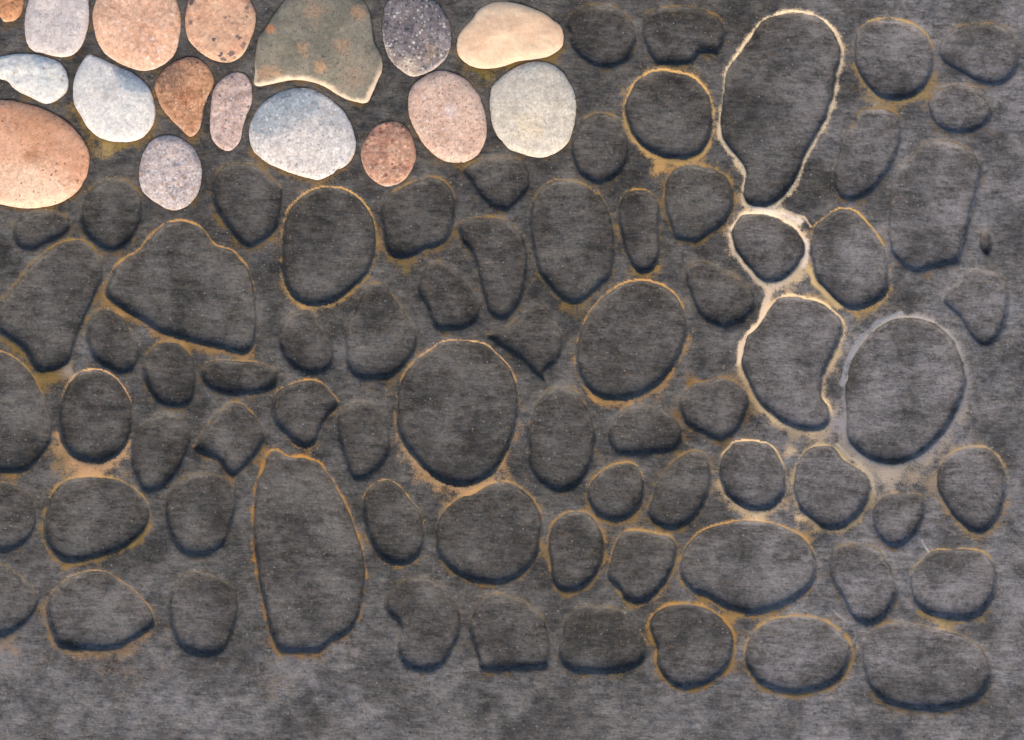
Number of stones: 17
